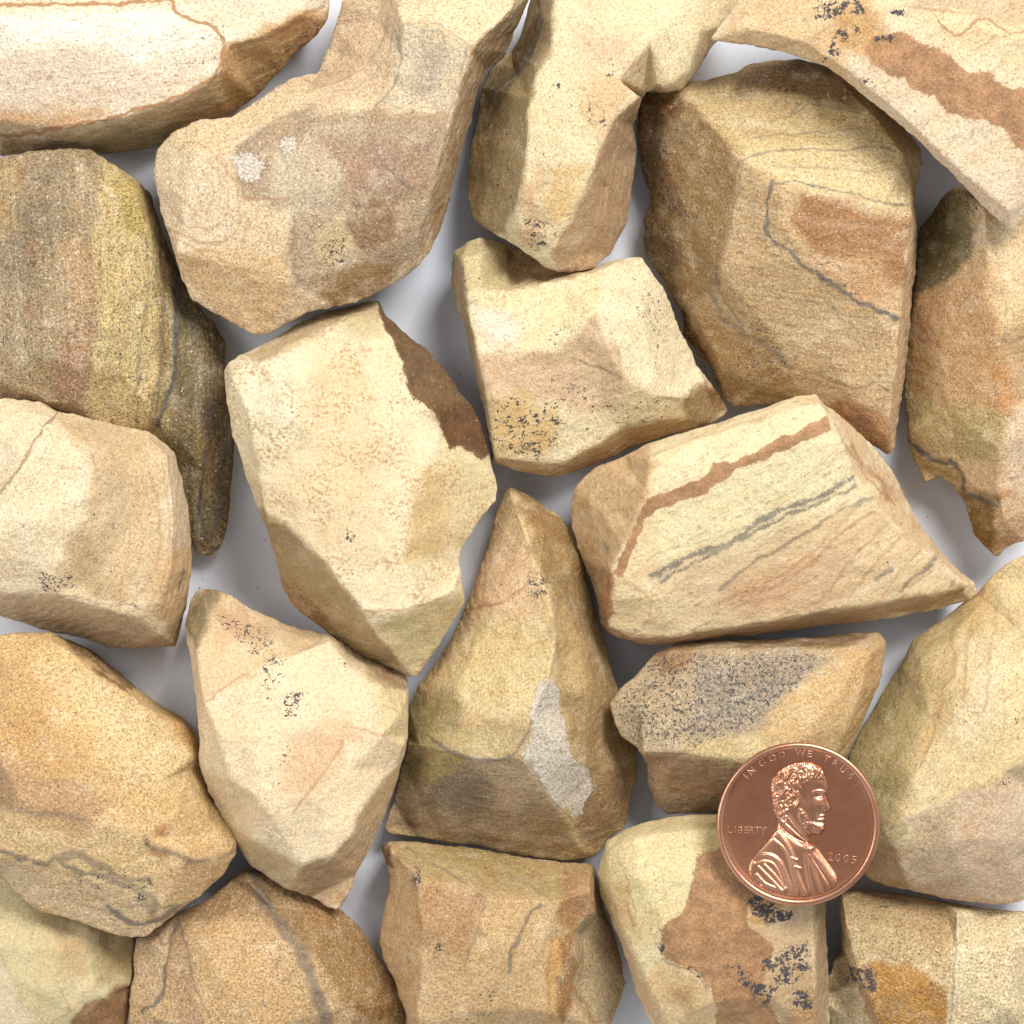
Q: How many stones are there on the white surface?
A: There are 21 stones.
